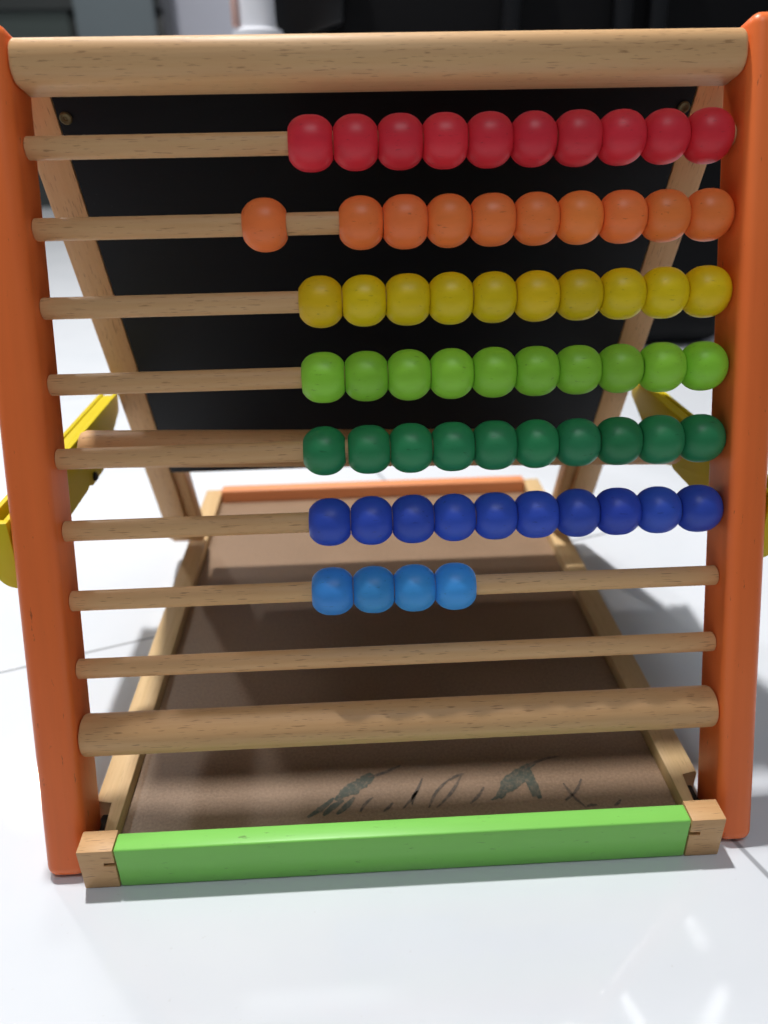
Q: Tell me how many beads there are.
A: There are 64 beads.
